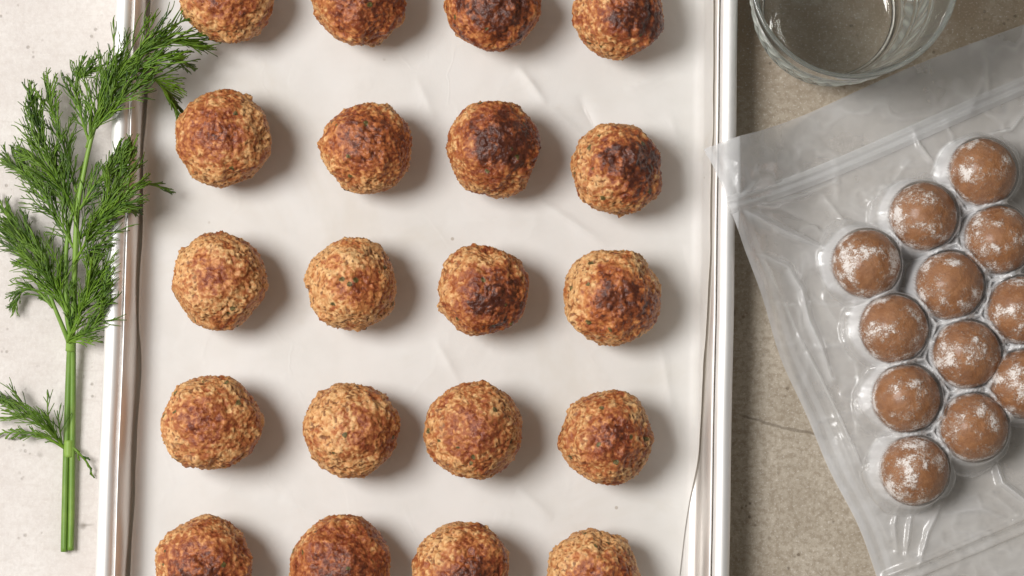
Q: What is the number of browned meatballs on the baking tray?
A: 20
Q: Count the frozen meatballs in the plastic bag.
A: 12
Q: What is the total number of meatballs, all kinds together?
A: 32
